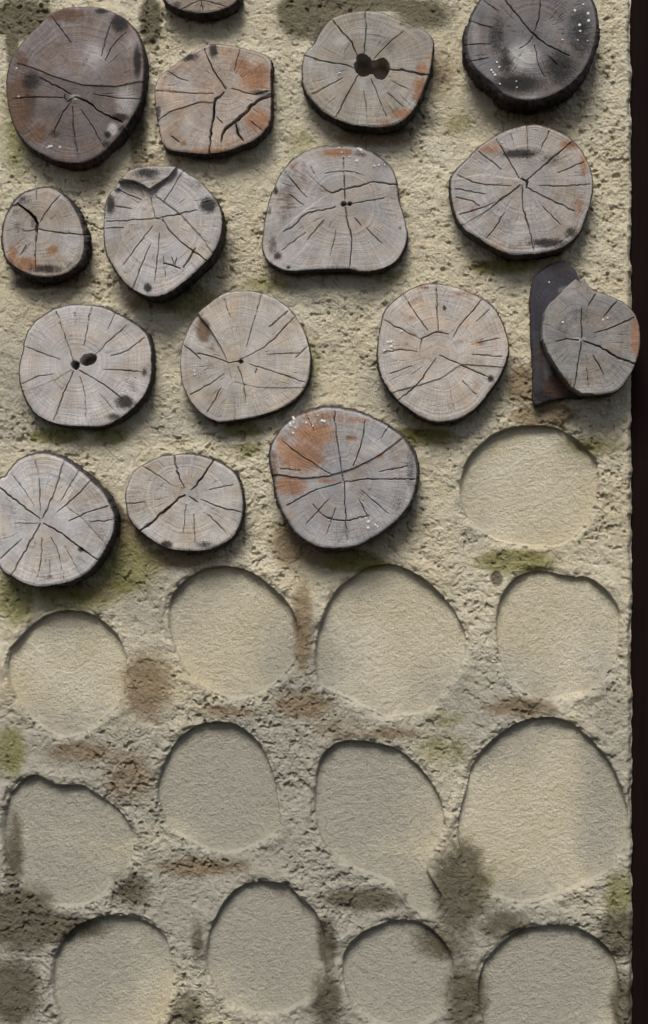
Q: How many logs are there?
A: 16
